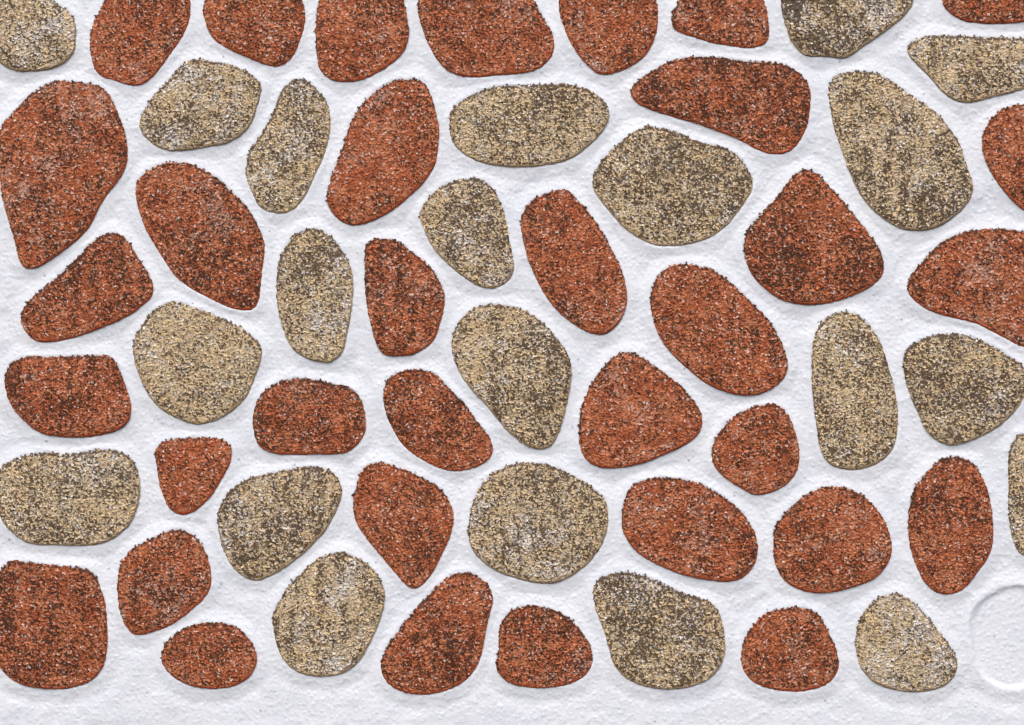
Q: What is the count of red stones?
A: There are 34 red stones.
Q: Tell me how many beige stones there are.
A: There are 21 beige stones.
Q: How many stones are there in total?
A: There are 55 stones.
